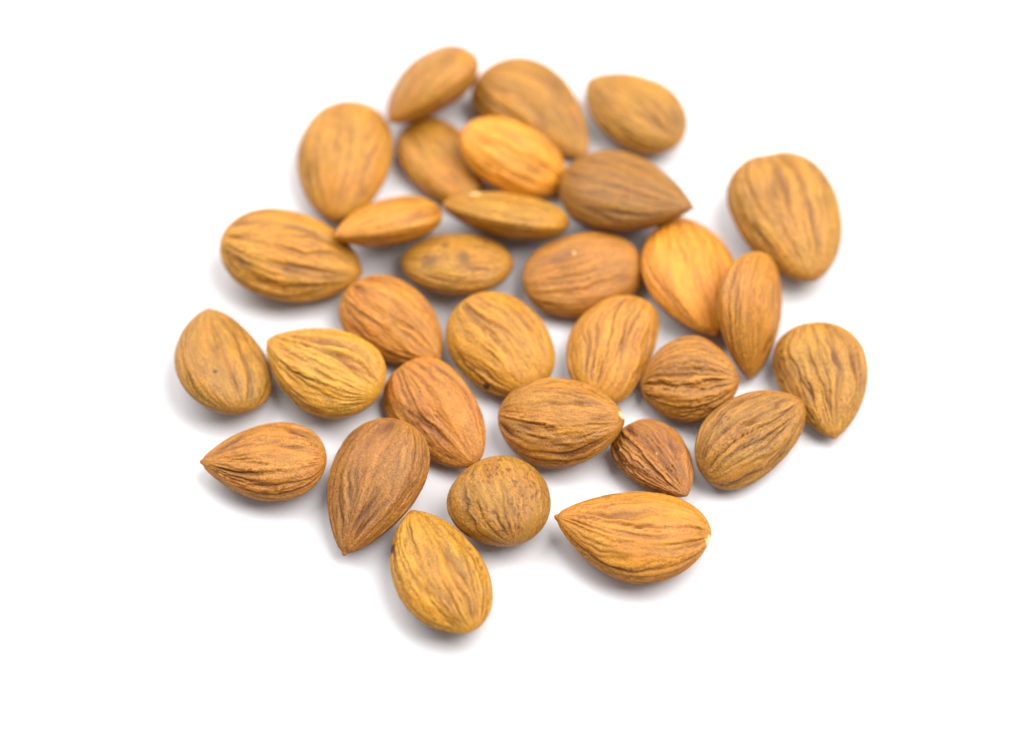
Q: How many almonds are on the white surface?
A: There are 31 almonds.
